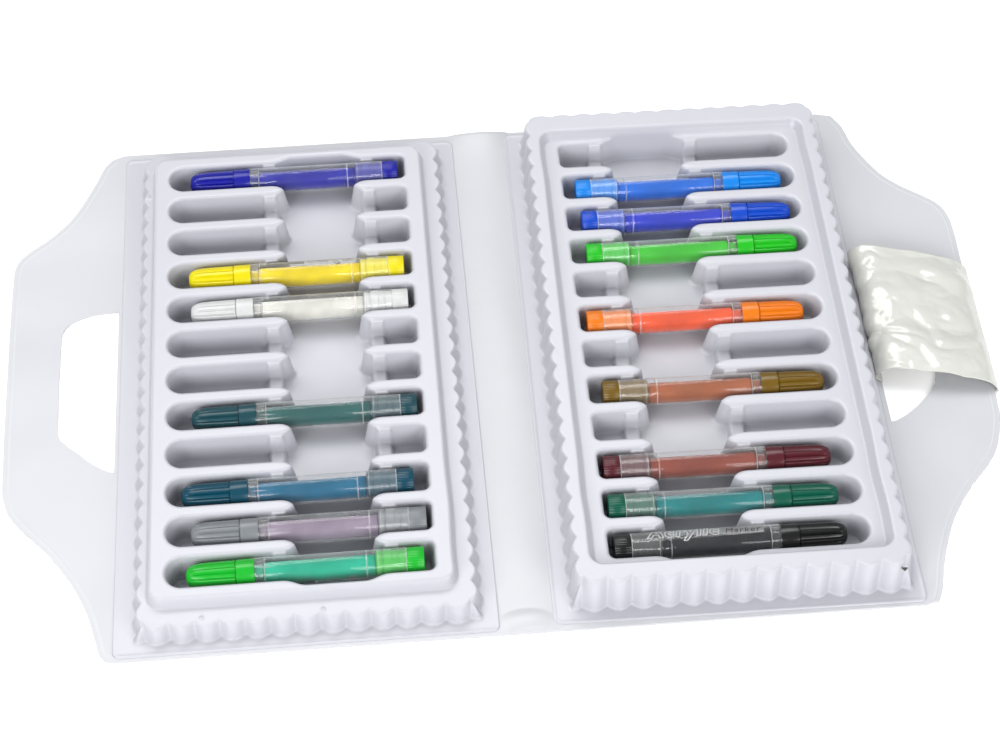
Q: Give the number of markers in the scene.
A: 15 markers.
